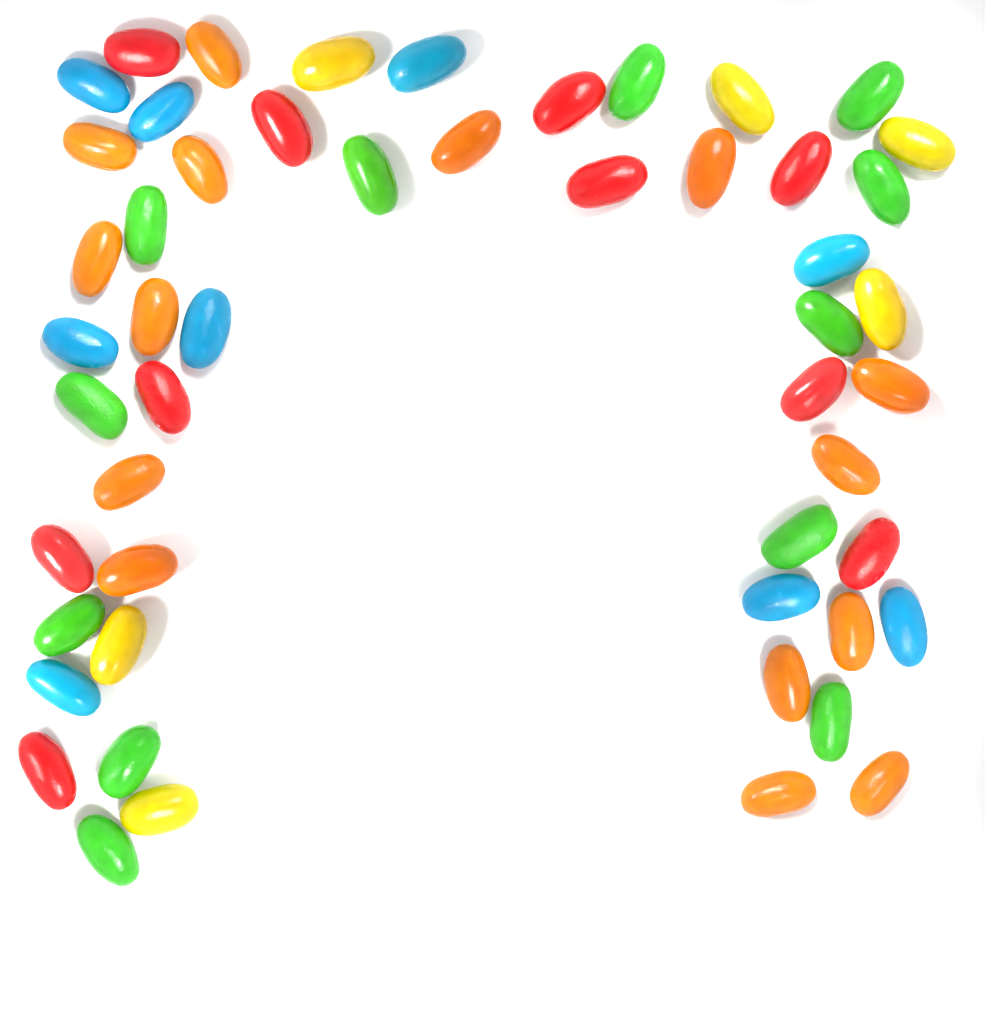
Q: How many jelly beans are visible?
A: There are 52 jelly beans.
